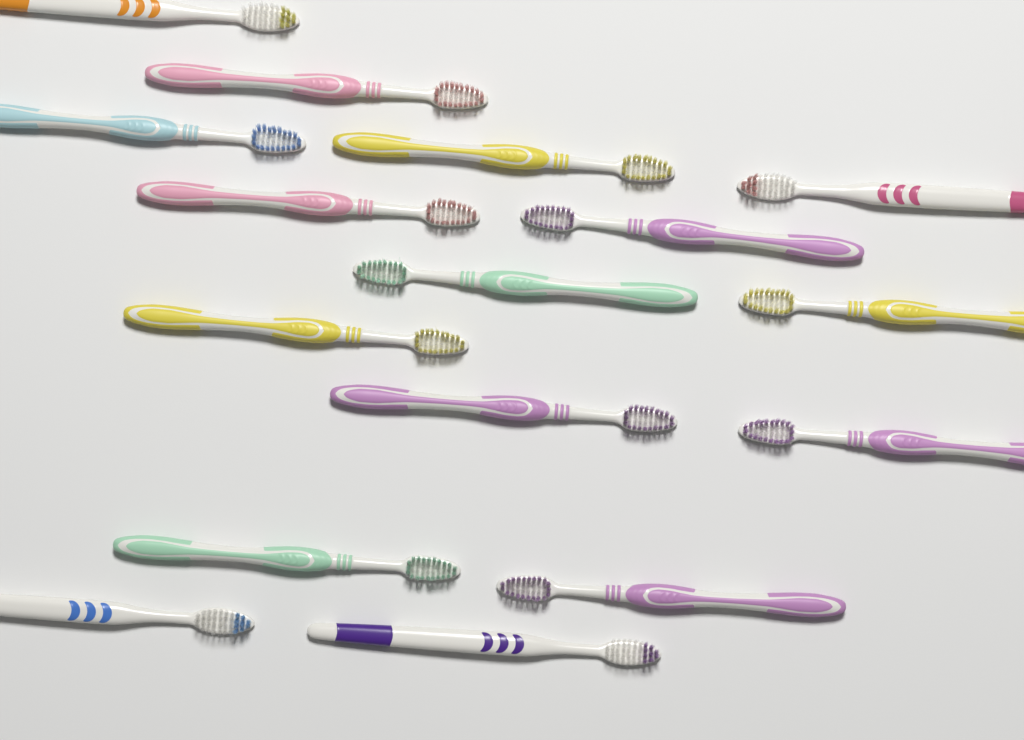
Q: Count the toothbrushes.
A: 16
